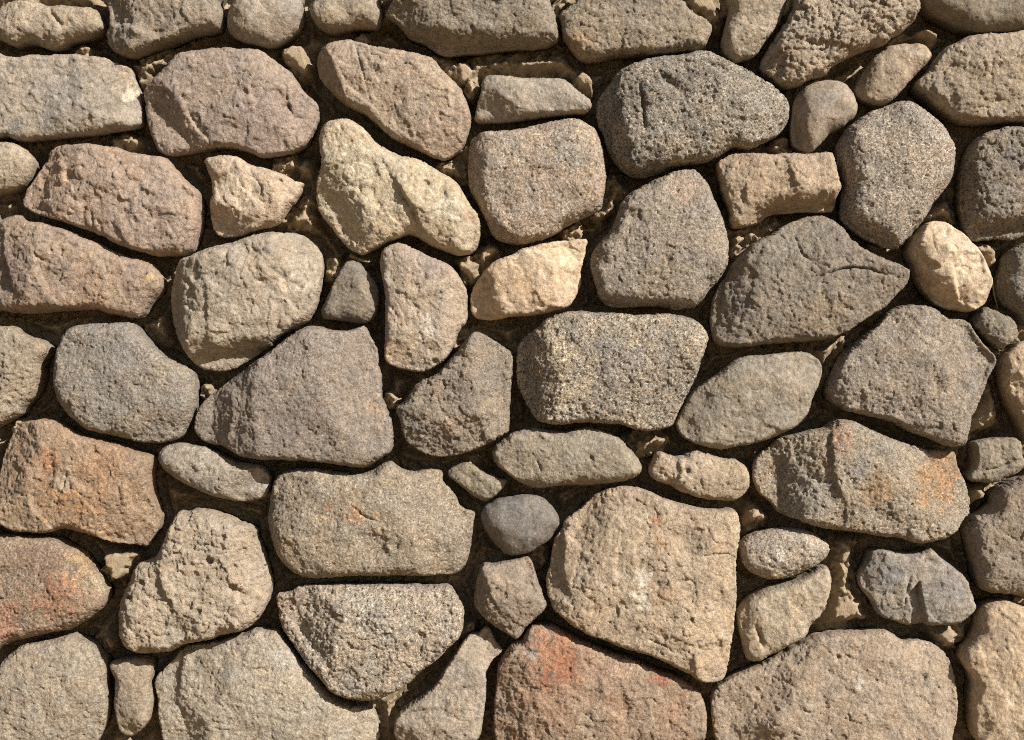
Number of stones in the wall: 68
